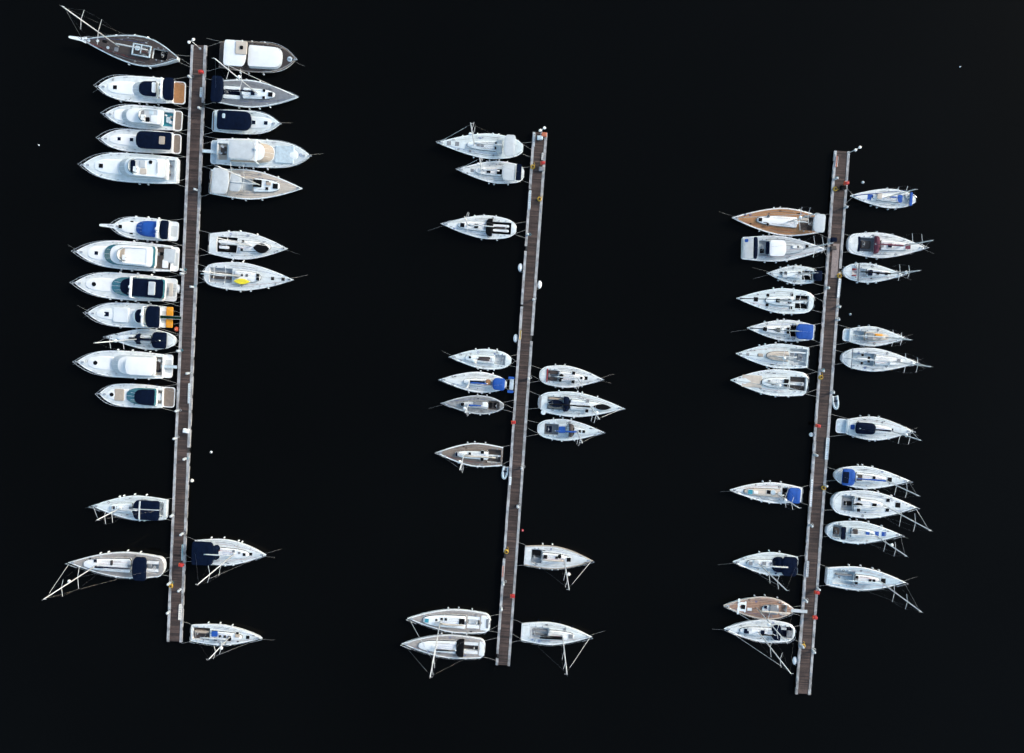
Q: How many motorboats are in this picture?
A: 13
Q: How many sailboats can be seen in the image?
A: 45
